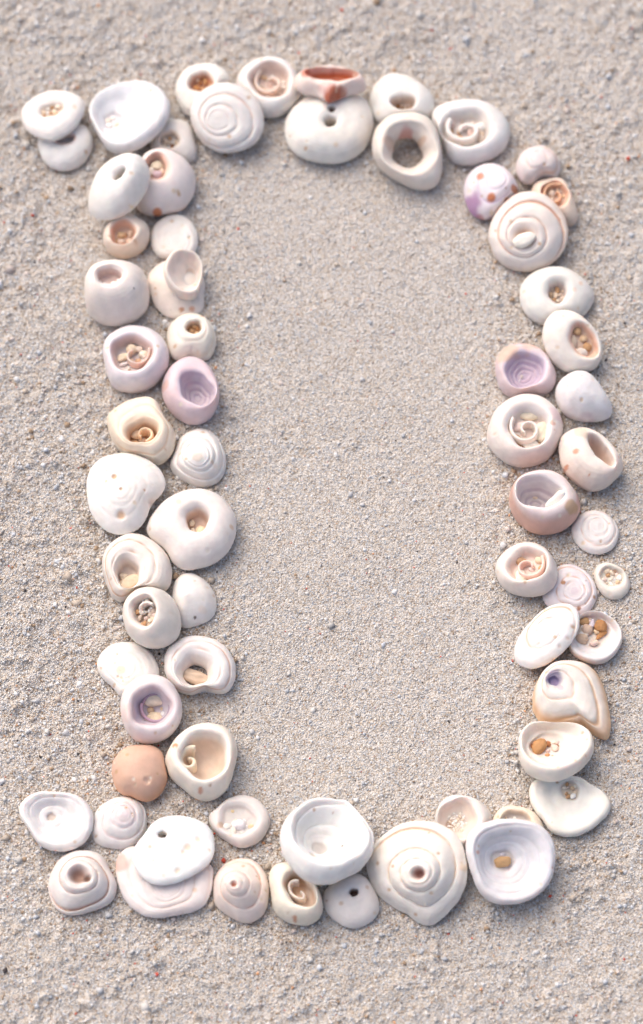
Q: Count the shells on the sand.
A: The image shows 67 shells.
